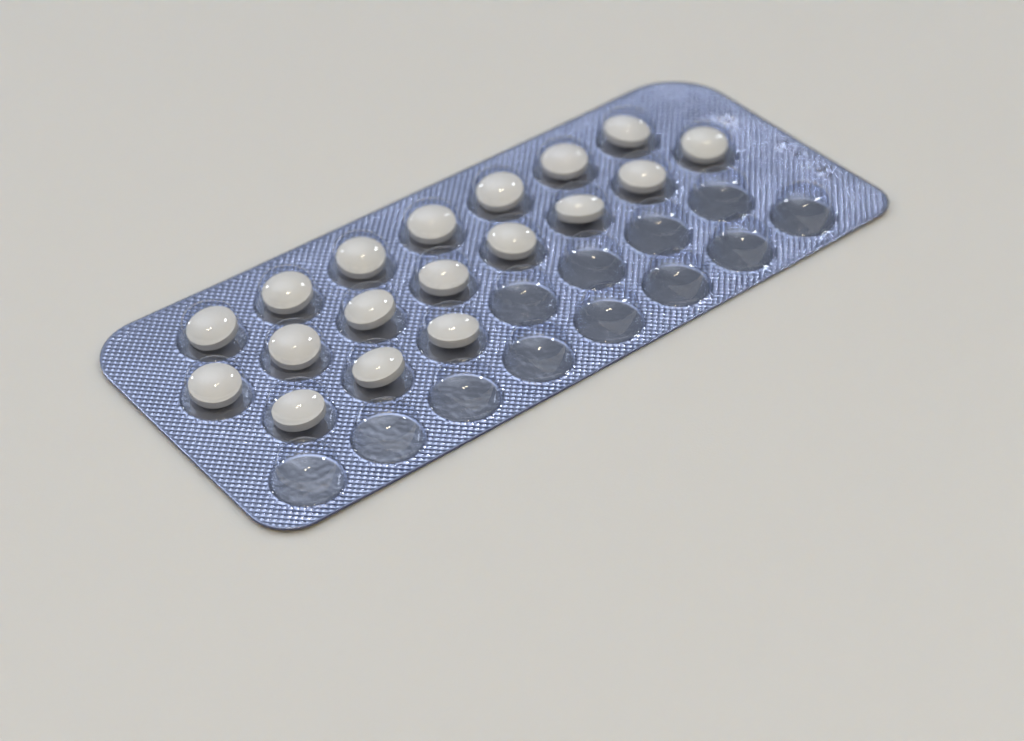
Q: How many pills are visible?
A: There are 18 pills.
